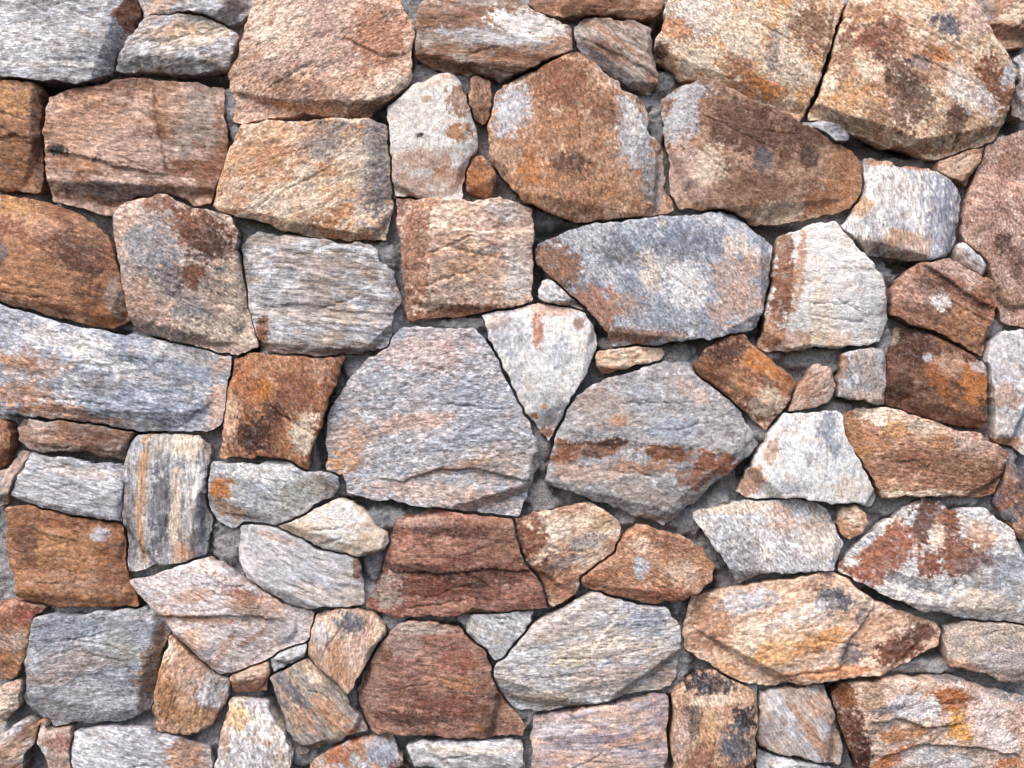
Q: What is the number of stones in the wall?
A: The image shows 86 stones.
